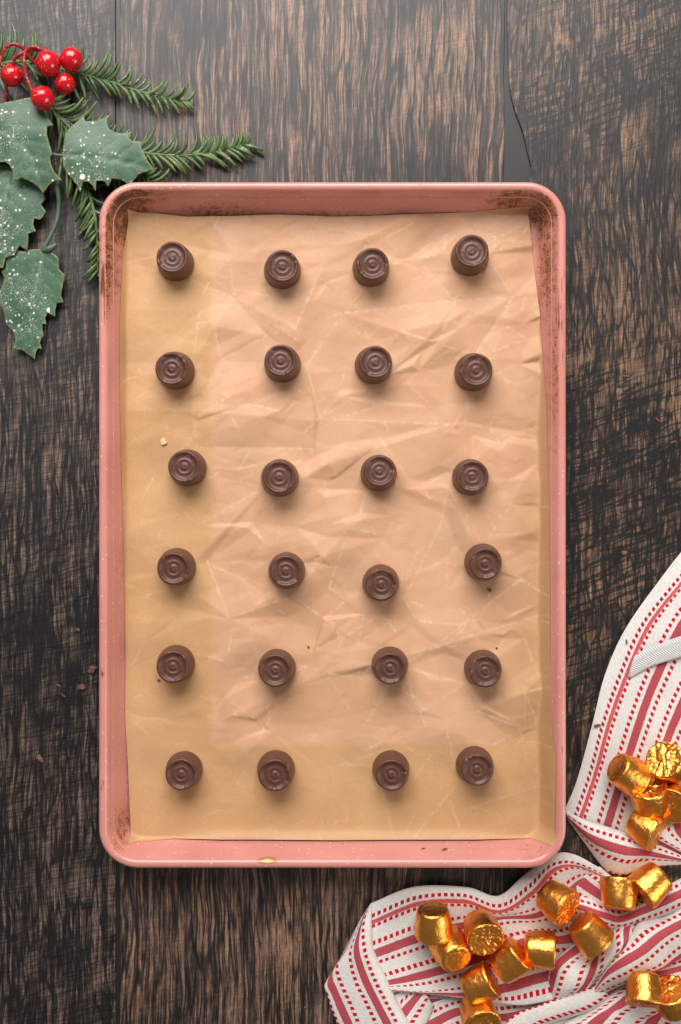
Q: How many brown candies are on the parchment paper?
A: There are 24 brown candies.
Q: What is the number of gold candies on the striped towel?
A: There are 18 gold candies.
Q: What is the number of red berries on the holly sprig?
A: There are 5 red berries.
